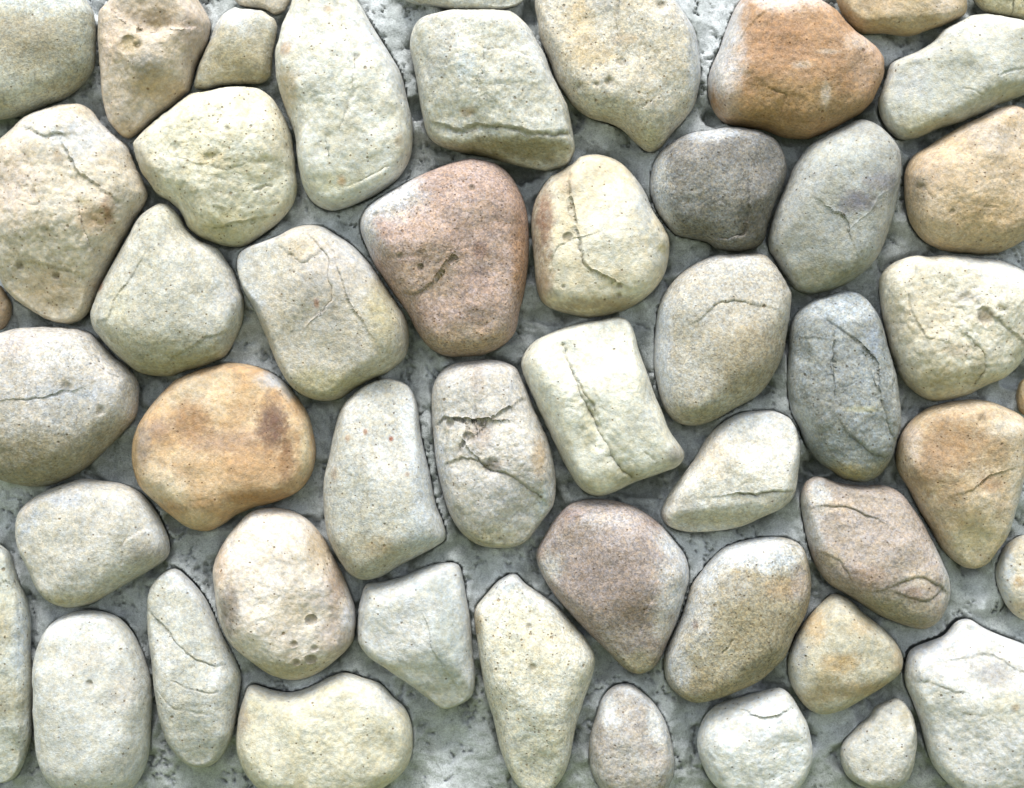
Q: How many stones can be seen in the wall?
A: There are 50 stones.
